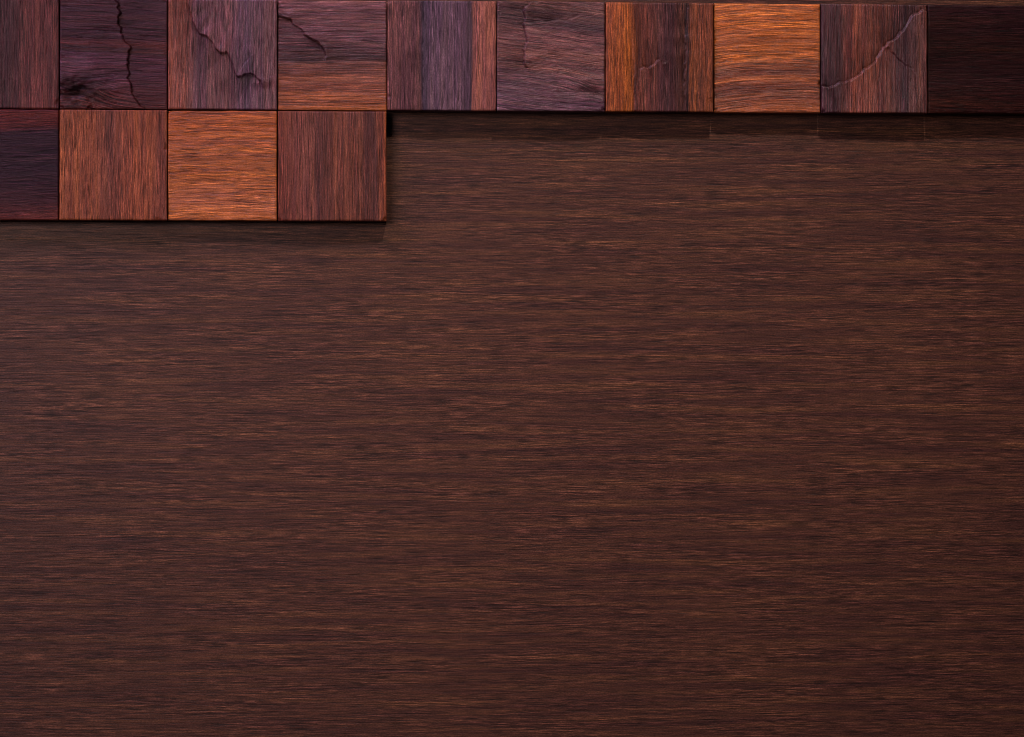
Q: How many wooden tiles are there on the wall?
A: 14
